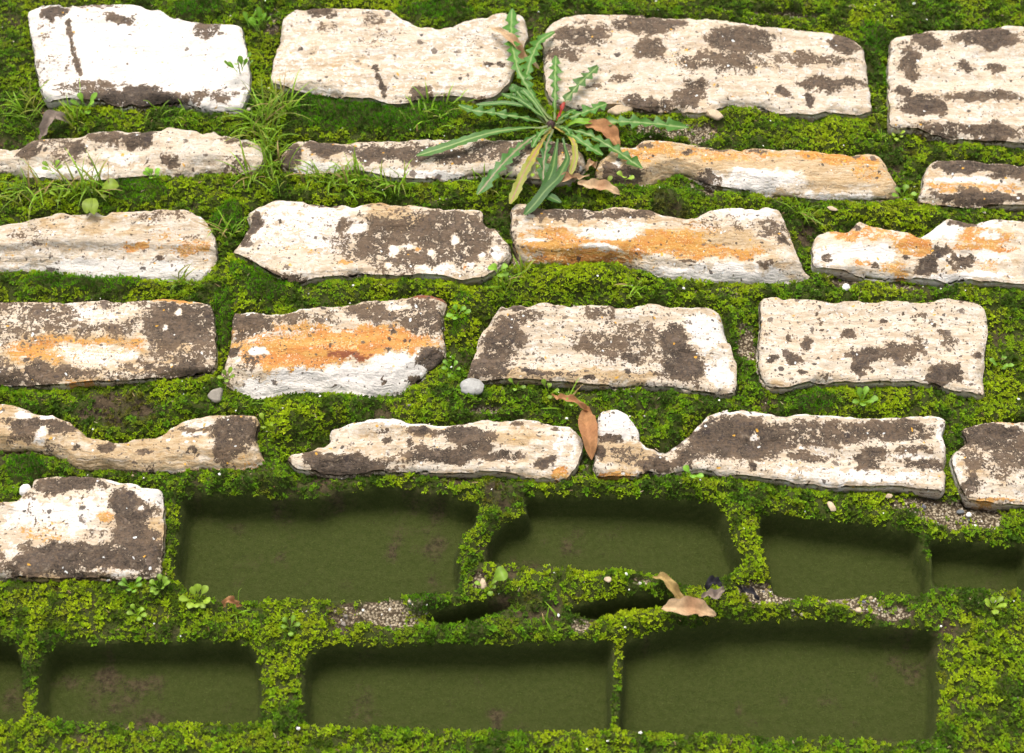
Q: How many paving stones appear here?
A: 21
